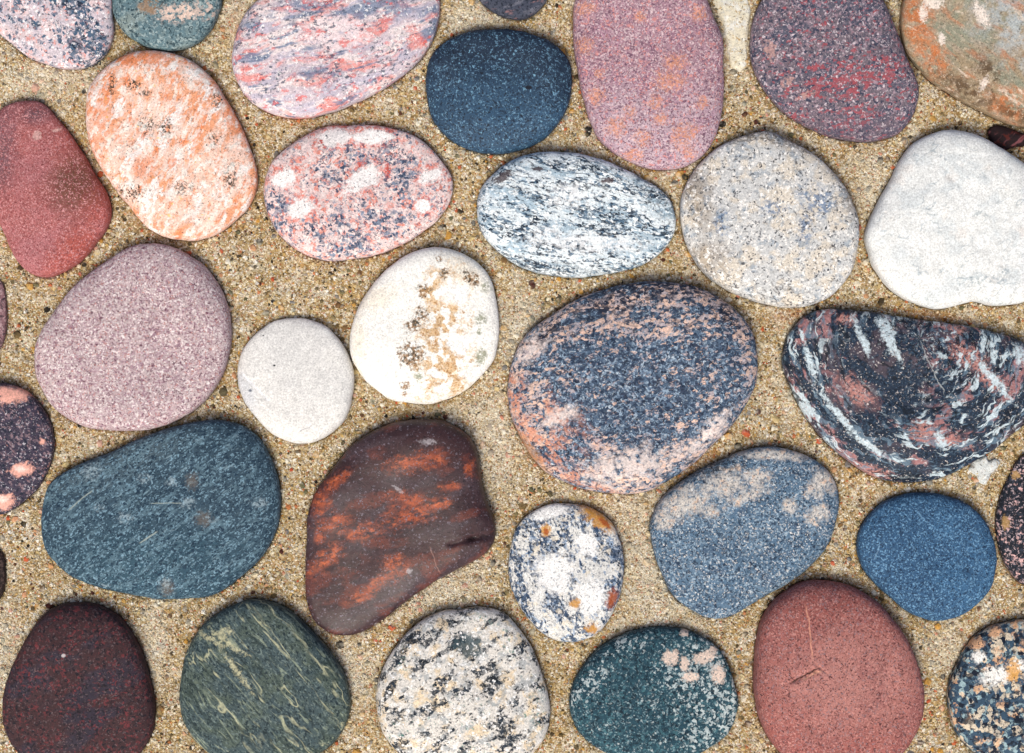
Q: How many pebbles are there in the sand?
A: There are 35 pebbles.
